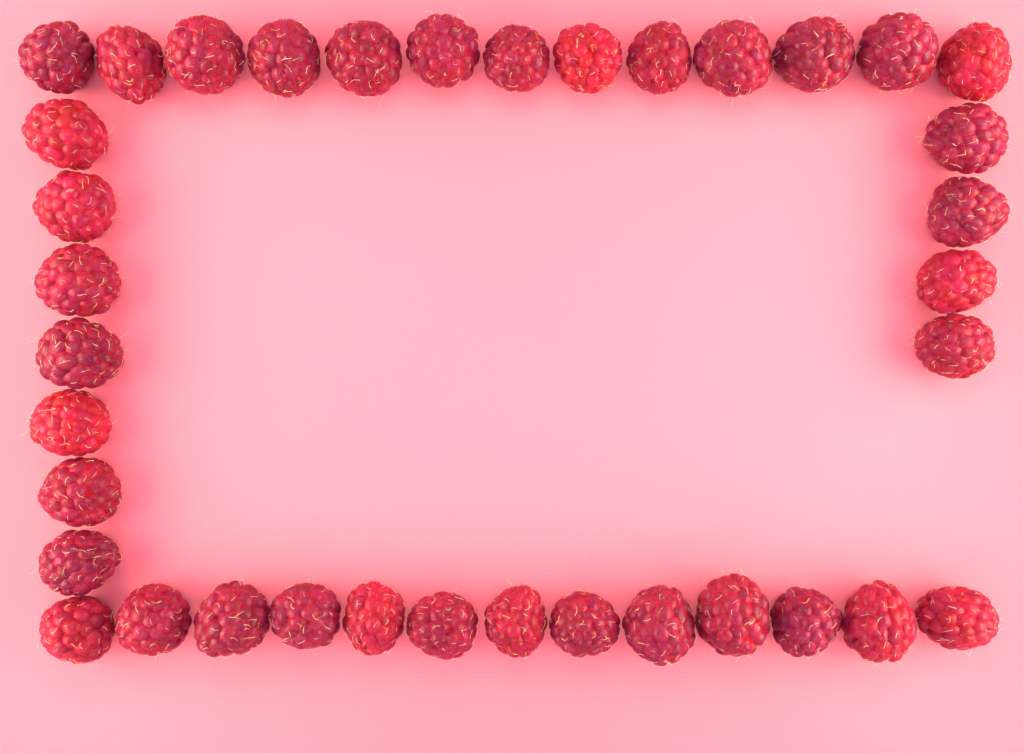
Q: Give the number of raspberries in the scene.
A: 37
